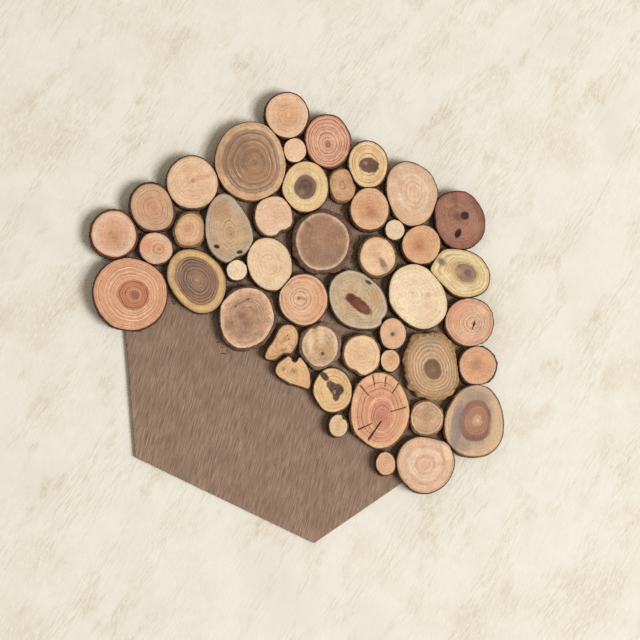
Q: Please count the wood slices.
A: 46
